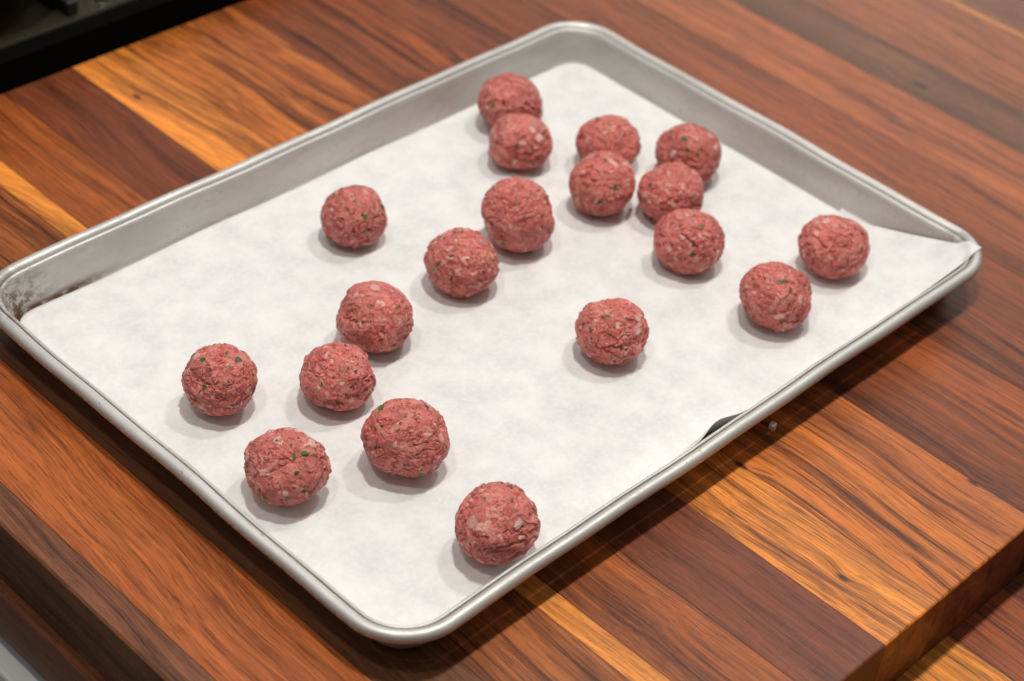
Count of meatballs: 19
